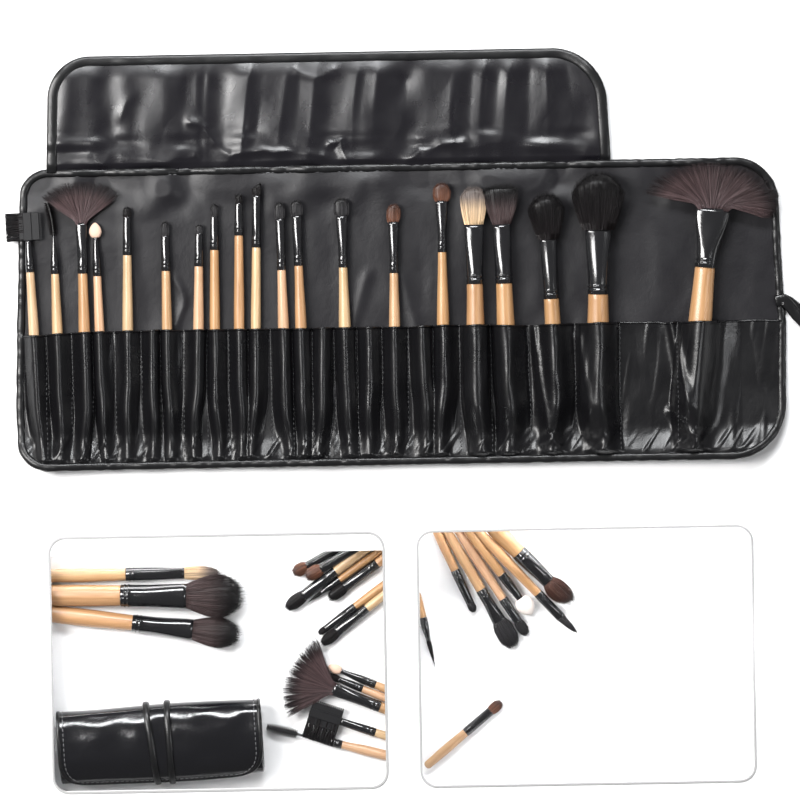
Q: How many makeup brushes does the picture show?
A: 43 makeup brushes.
